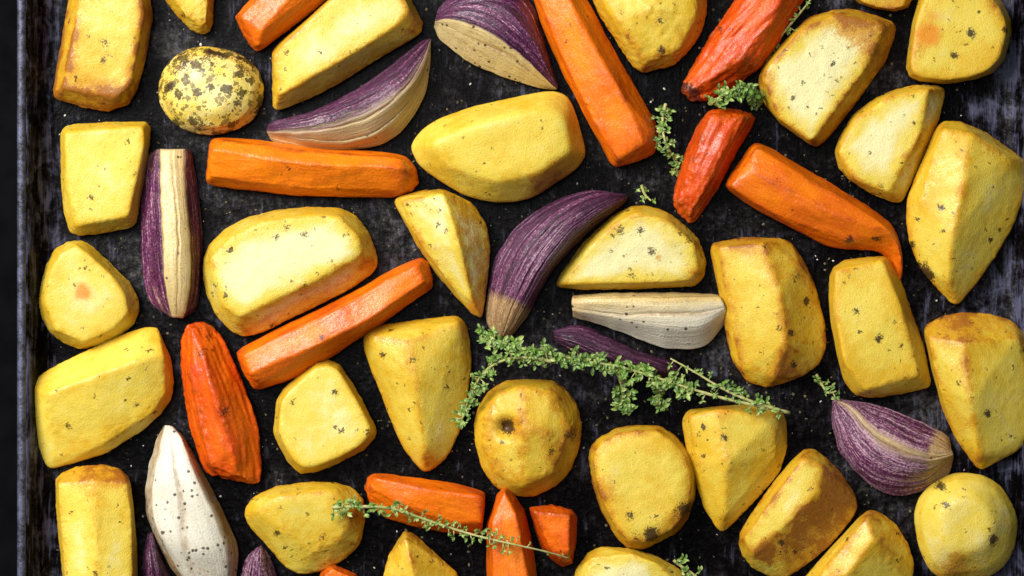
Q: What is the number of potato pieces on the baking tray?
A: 32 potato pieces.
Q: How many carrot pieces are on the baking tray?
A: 12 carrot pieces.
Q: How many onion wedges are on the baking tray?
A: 10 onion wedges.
